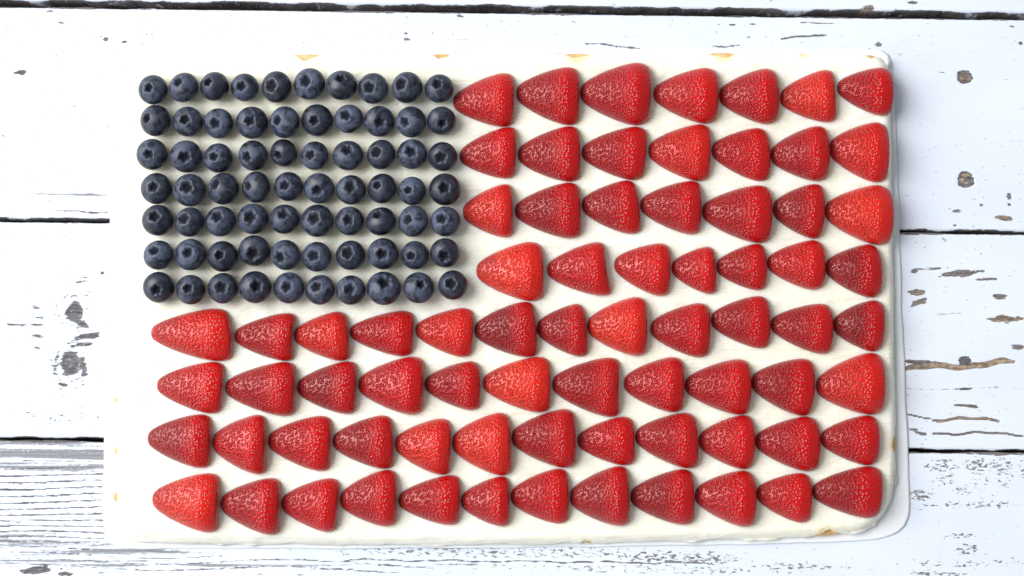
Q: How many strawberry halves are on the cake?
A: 75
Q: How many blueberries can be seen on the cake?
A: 70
